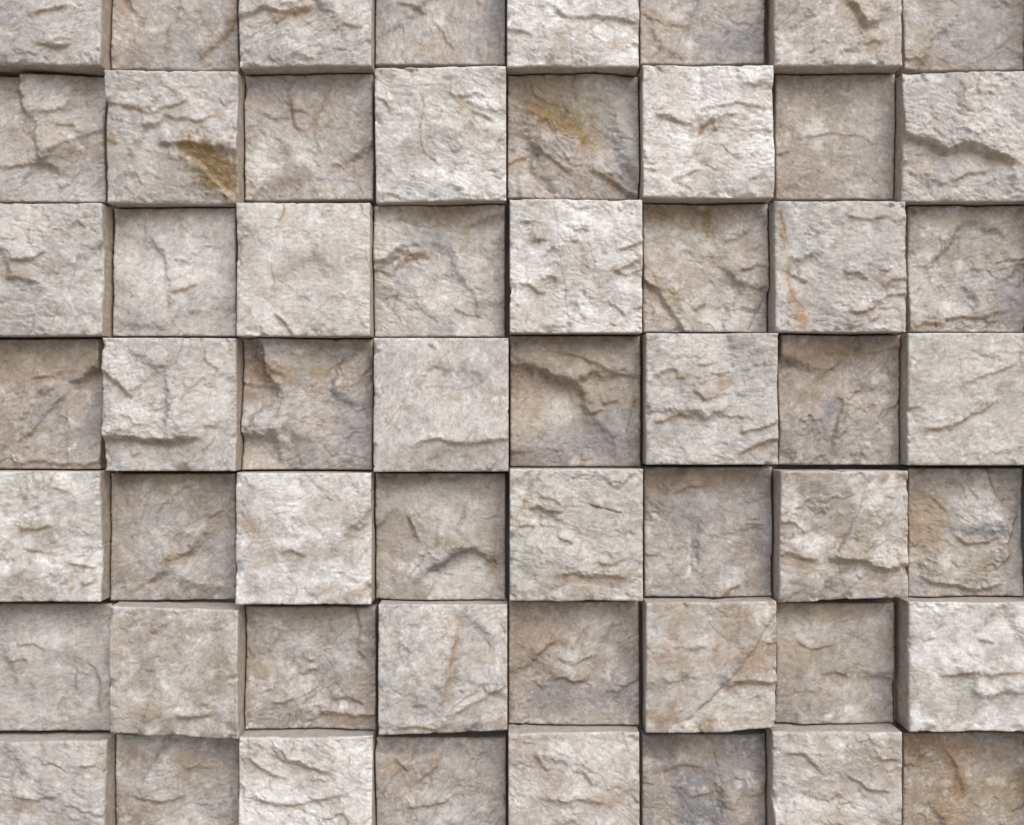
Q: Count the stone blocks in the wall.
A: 56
